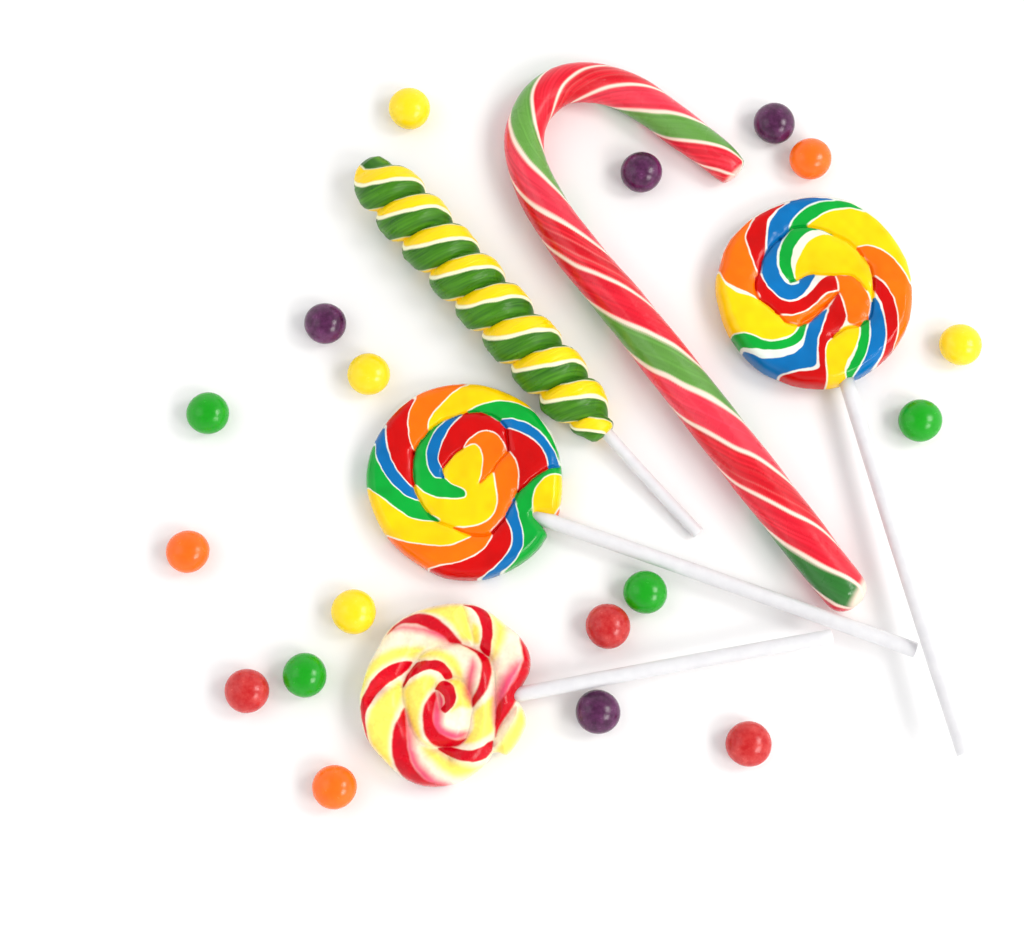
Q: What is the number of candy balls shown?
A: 18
